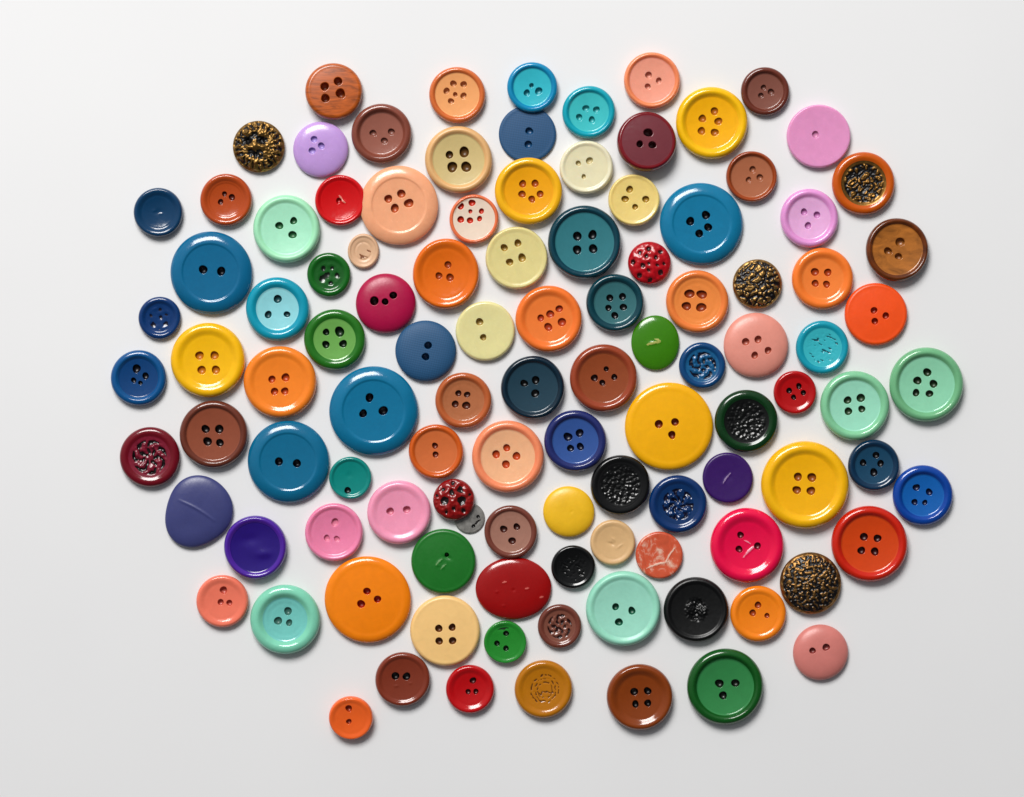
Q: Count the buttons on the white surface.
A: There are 108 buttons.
